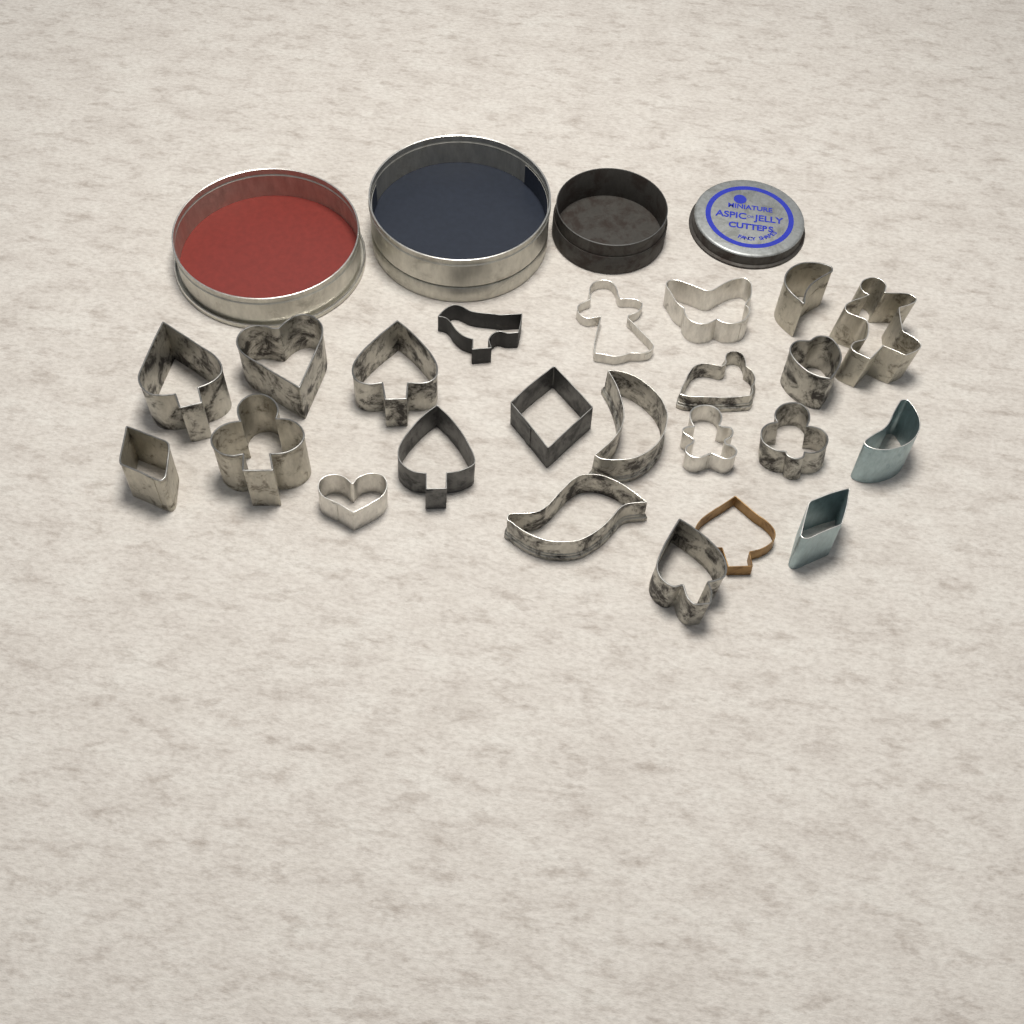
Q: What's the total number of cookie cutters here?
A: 23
